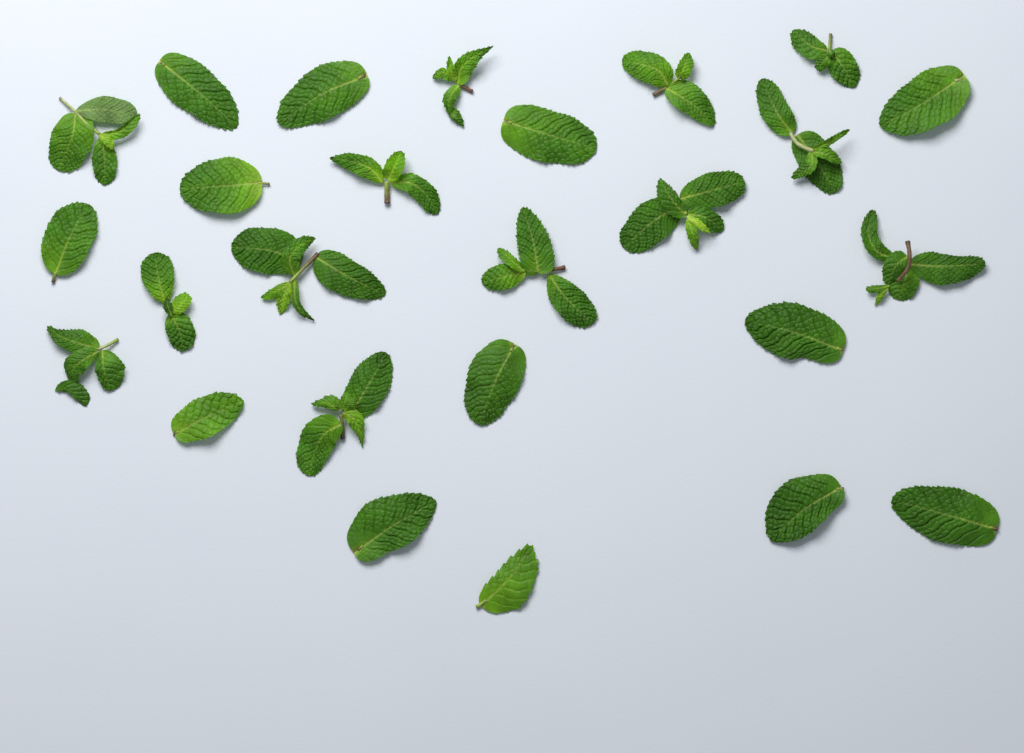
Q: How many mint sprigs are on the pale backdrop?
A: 13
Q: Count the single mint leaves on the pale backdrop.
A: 13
